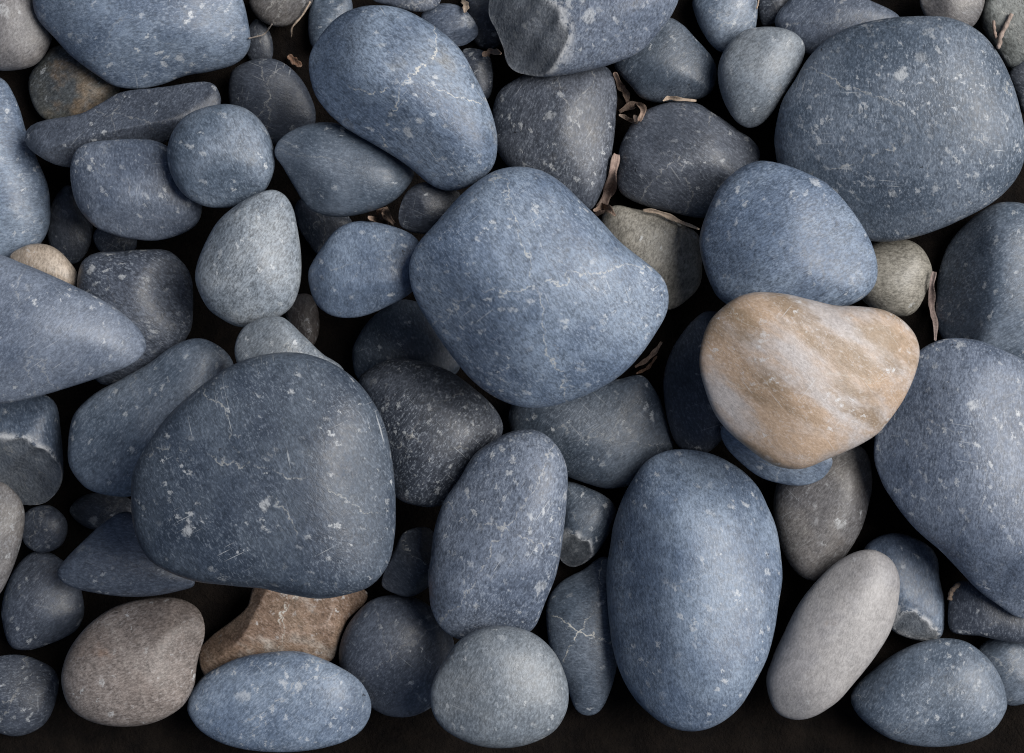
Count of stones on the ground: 77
